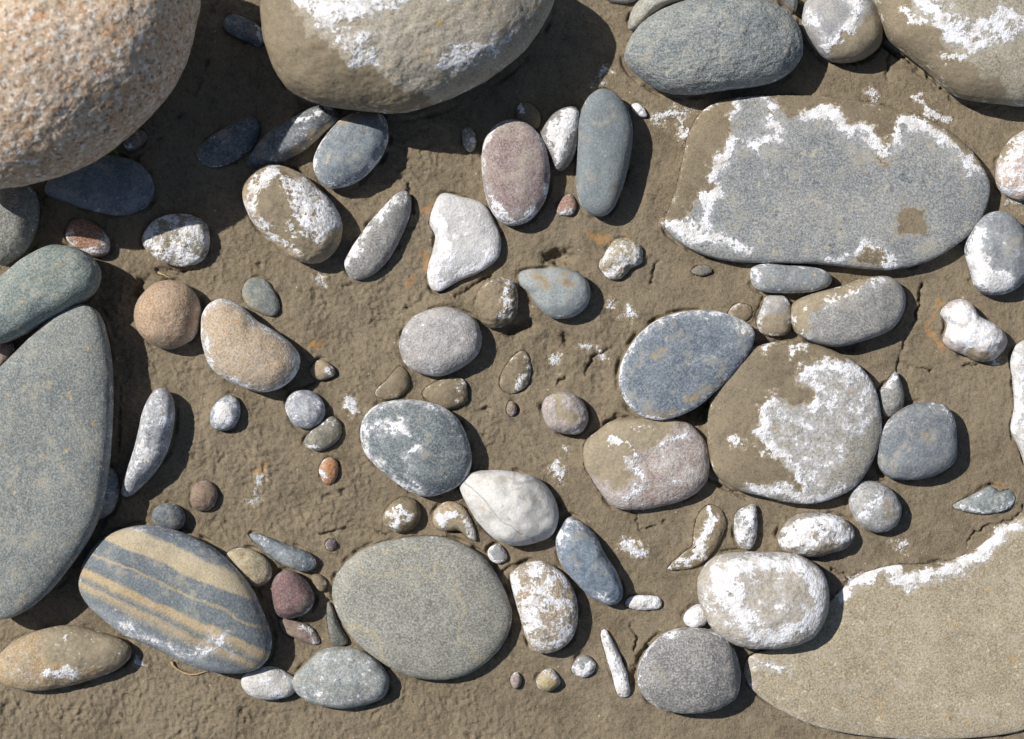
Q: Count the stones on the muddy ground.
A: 99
